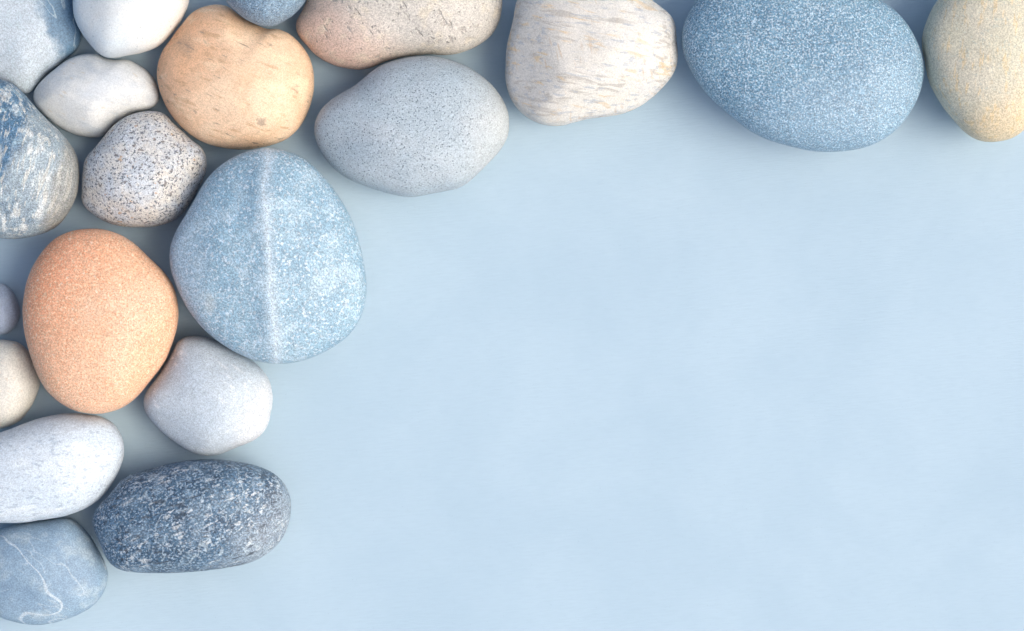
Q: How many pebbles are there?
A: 20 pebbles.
